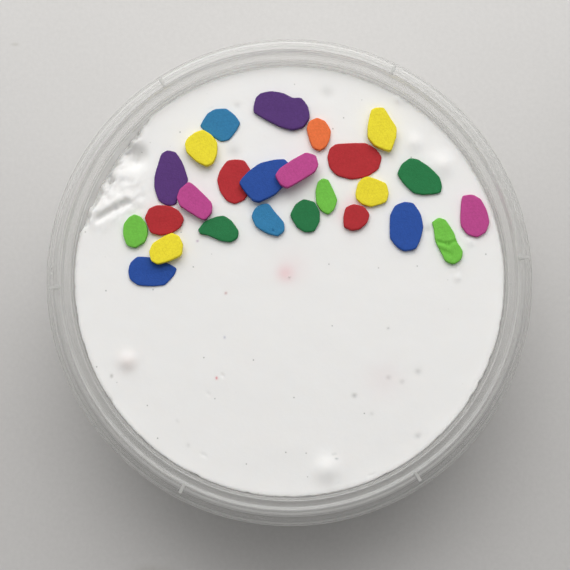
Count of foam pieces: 25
